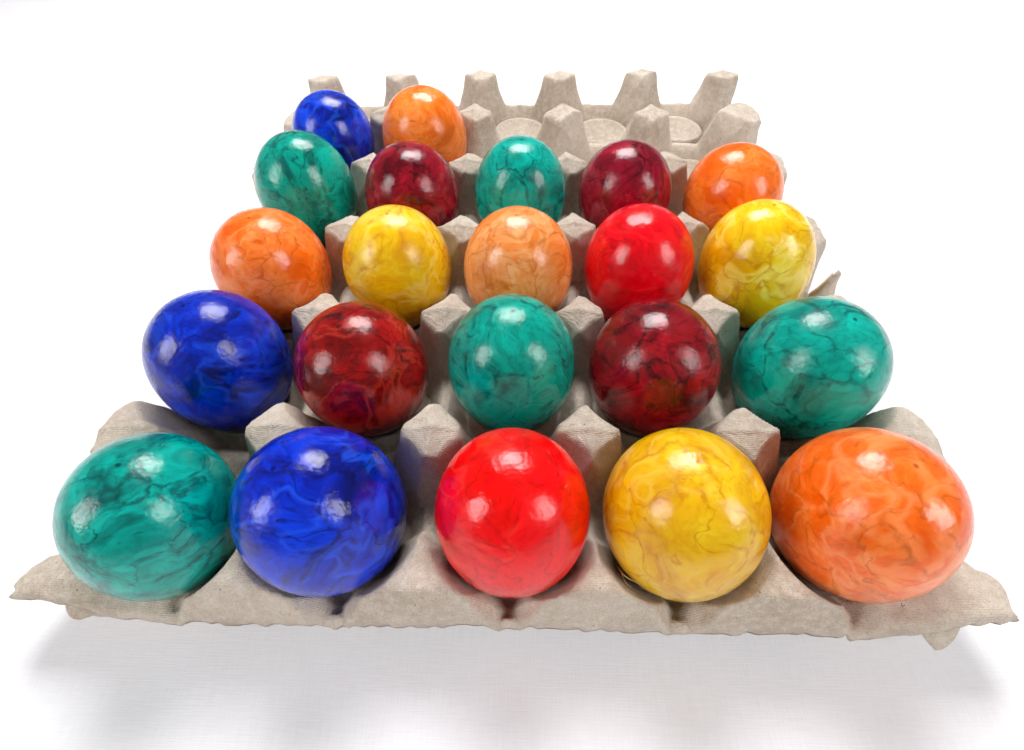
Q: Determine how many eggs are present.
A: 22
